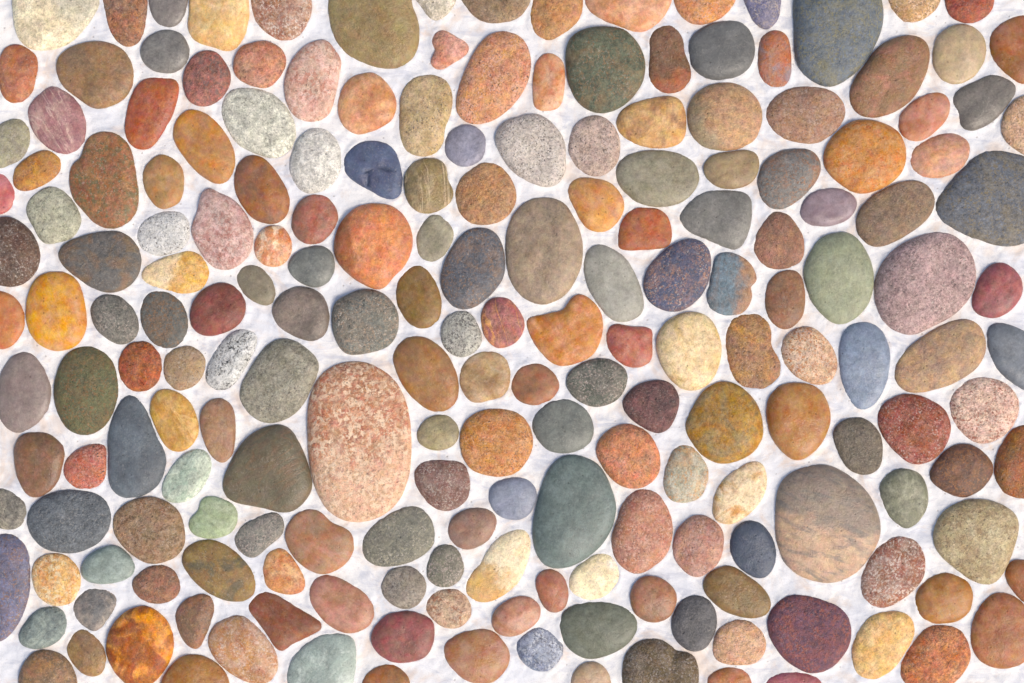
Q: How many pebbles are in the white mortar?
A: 200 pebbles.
